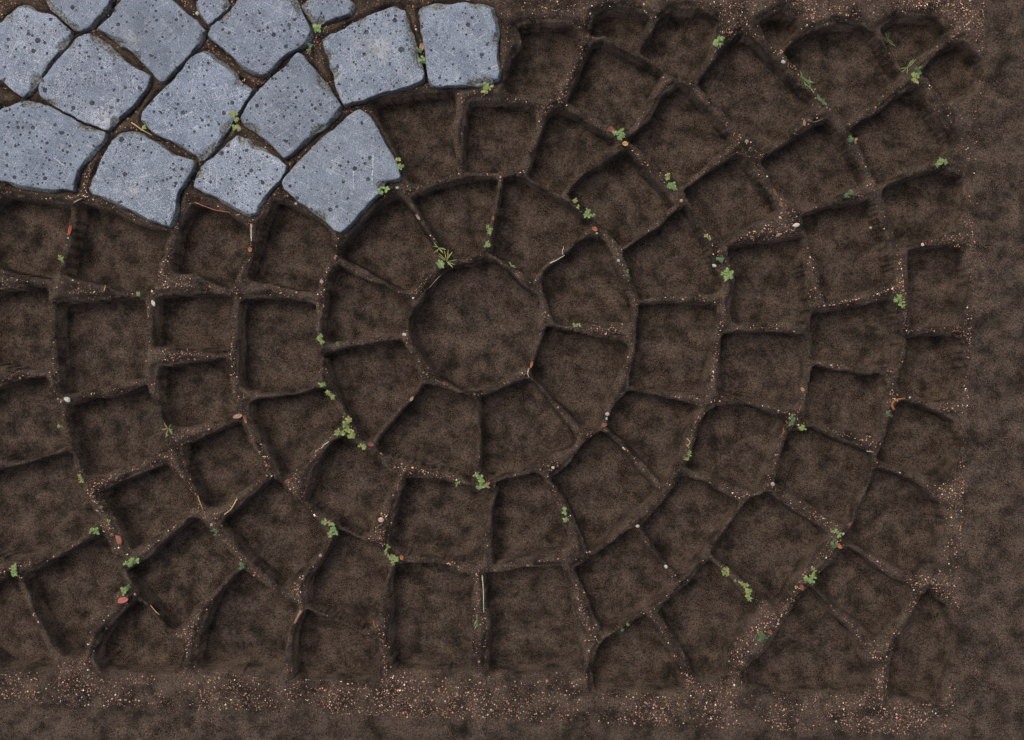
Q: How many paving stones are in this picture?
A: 15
